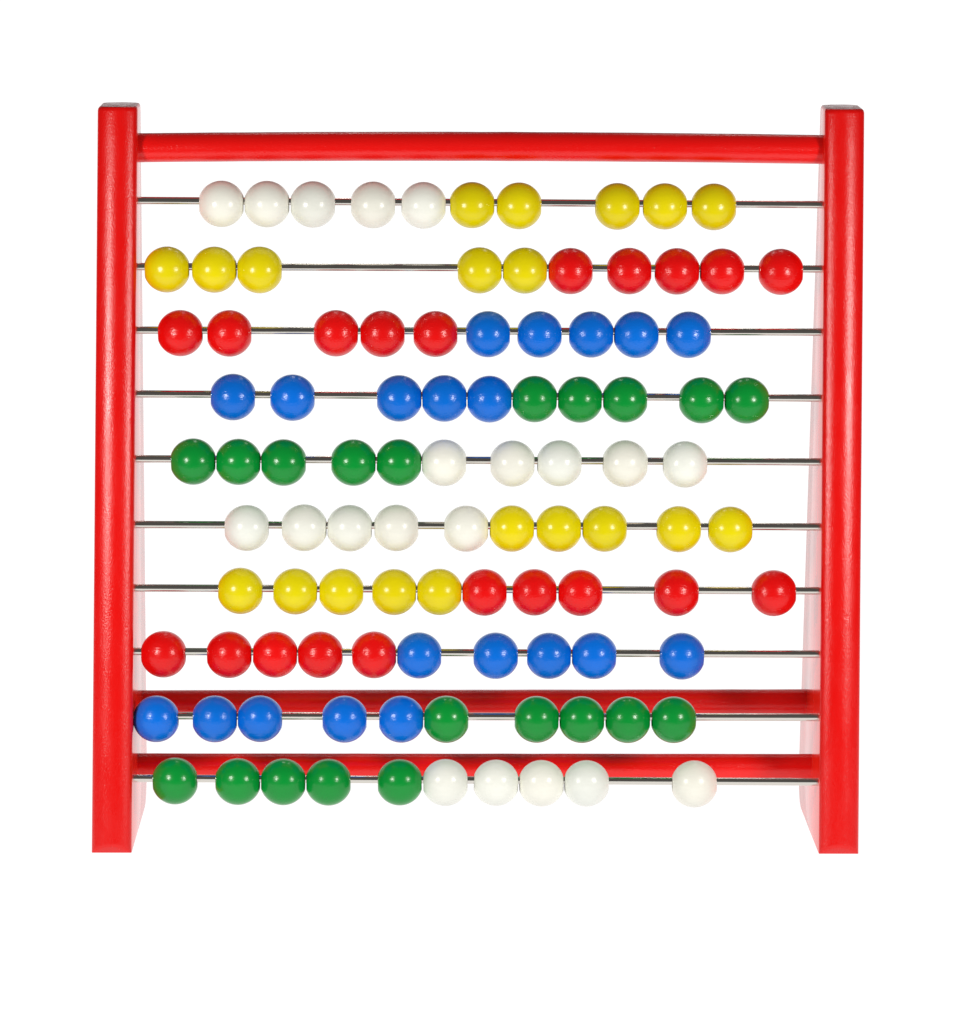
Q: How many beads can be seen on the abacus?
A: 100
